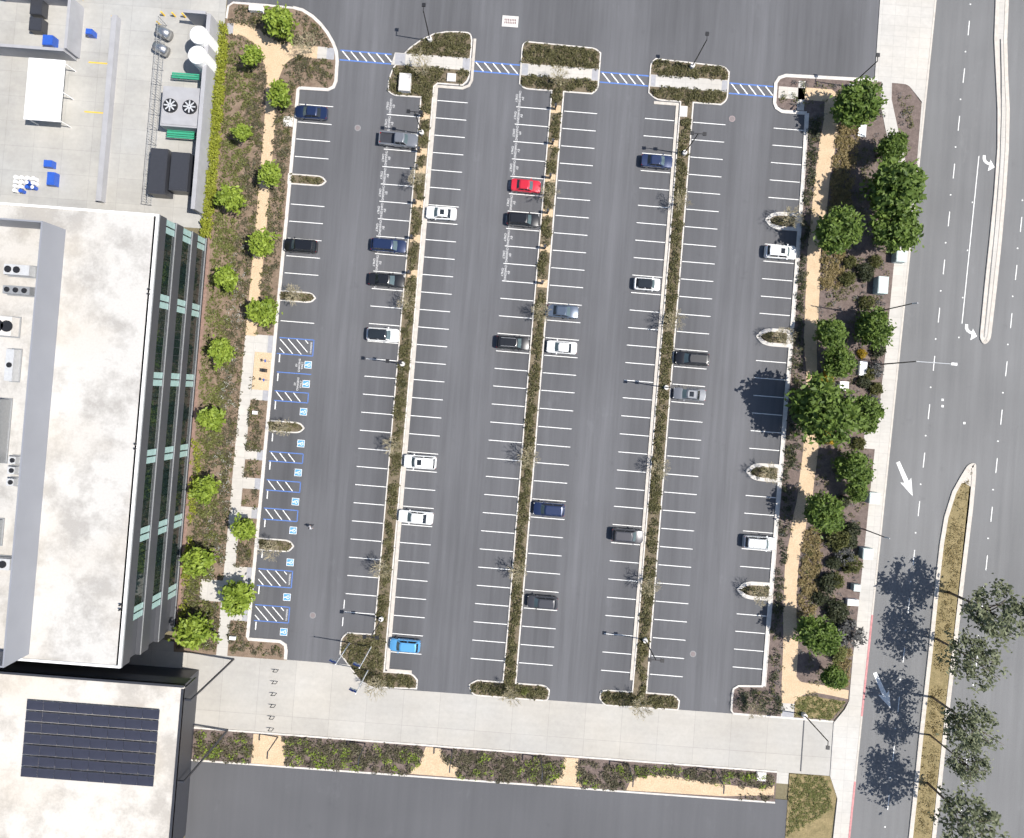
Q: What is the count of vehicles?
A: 24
